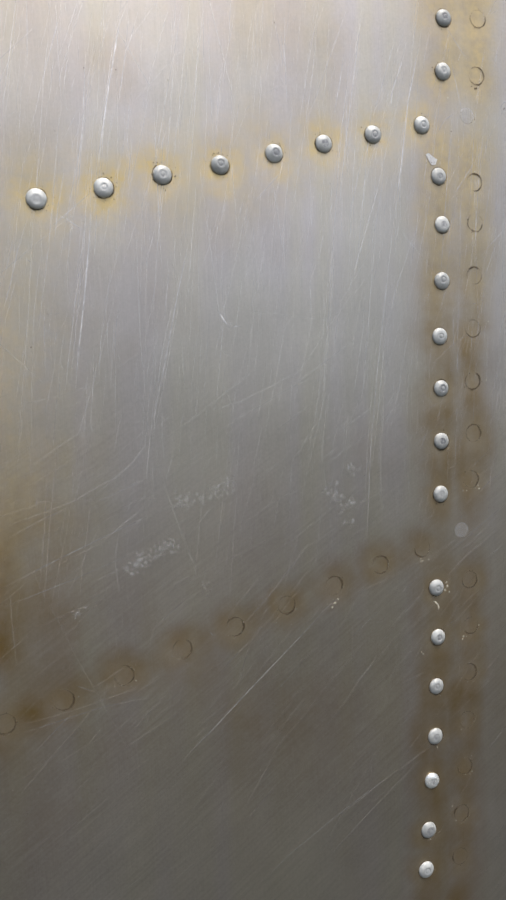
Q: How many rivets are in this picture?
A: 24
